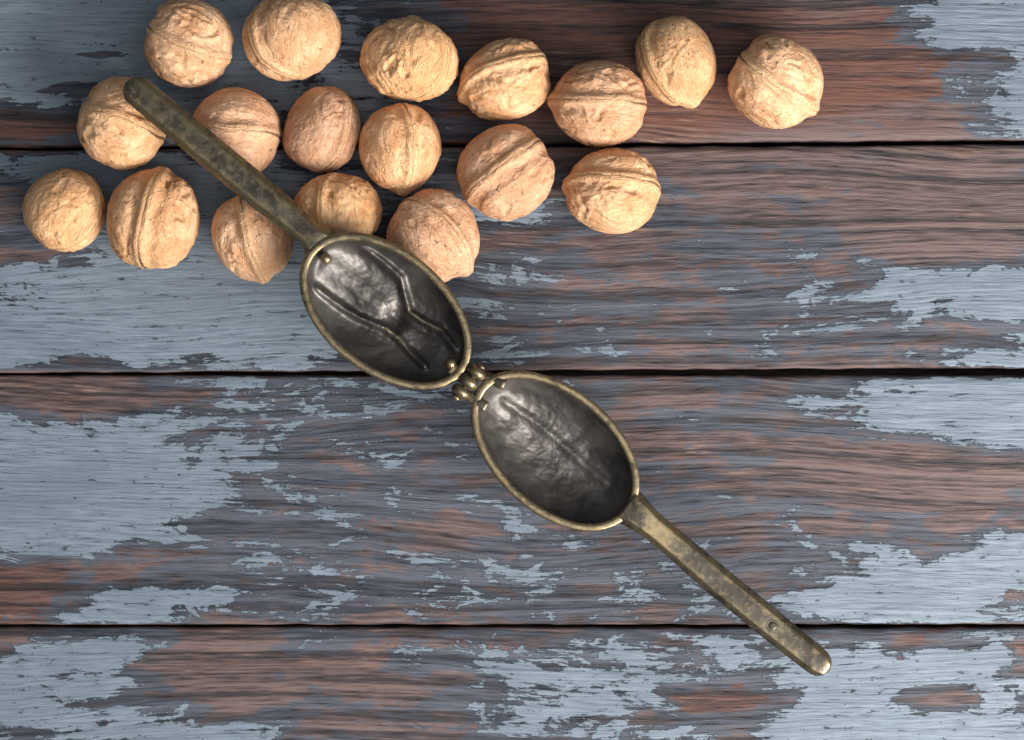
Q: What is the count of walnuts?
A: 18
